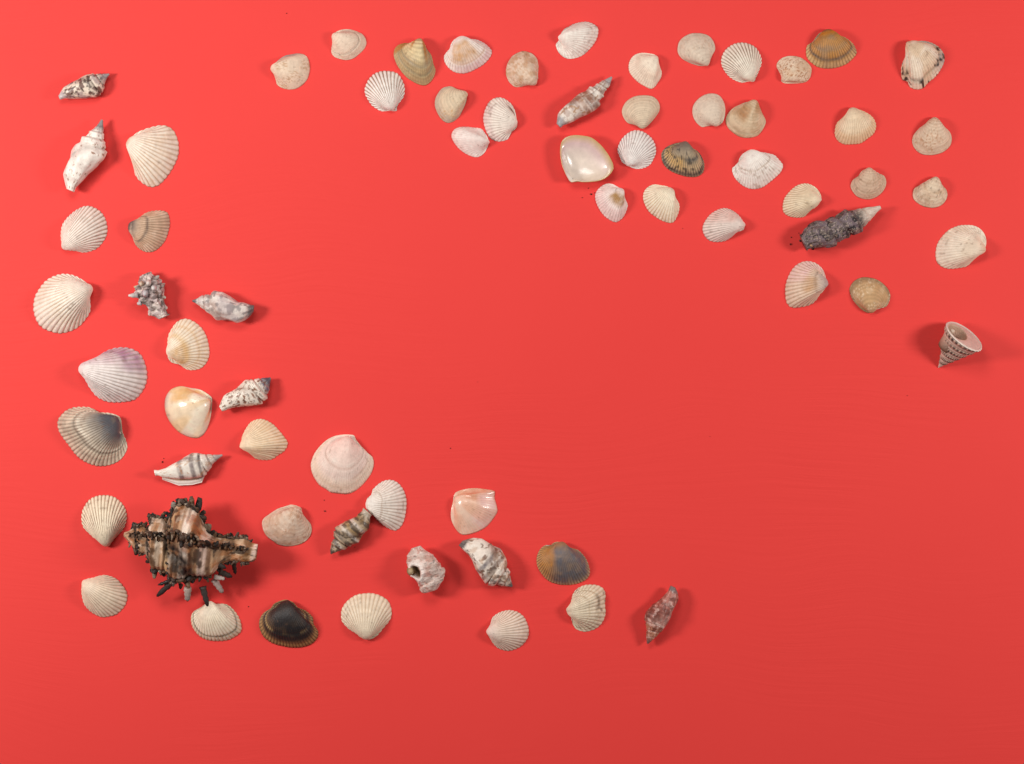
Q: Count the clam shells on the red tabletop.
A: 55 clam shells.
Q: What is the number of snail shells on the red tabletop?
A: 14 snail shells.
